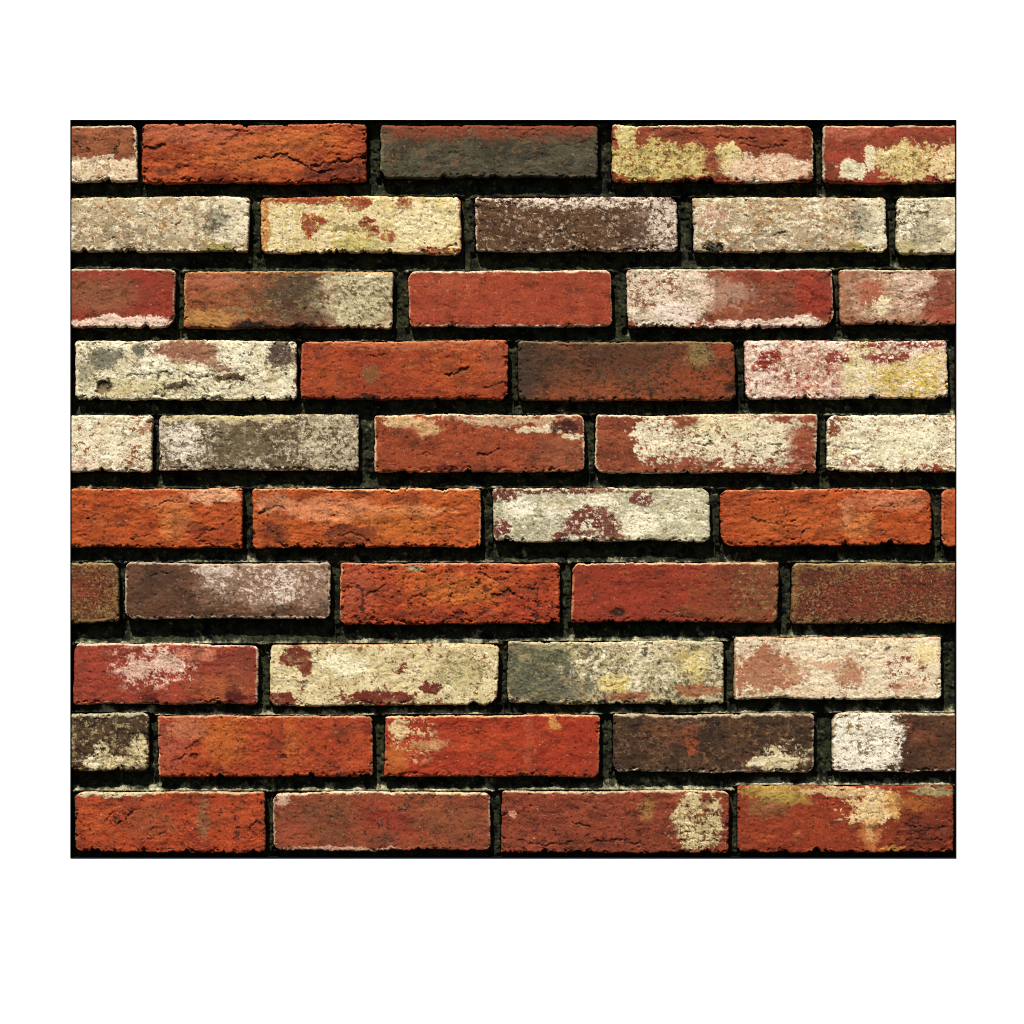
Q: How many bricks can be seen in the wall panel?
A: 47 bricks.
